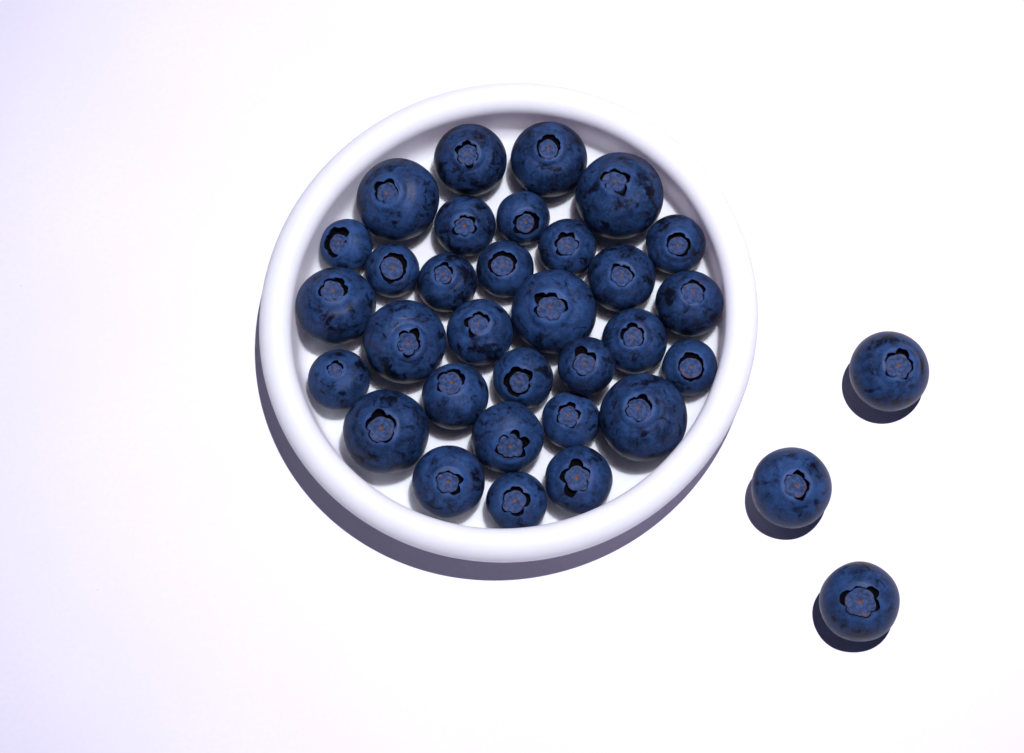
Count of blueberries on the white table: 34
